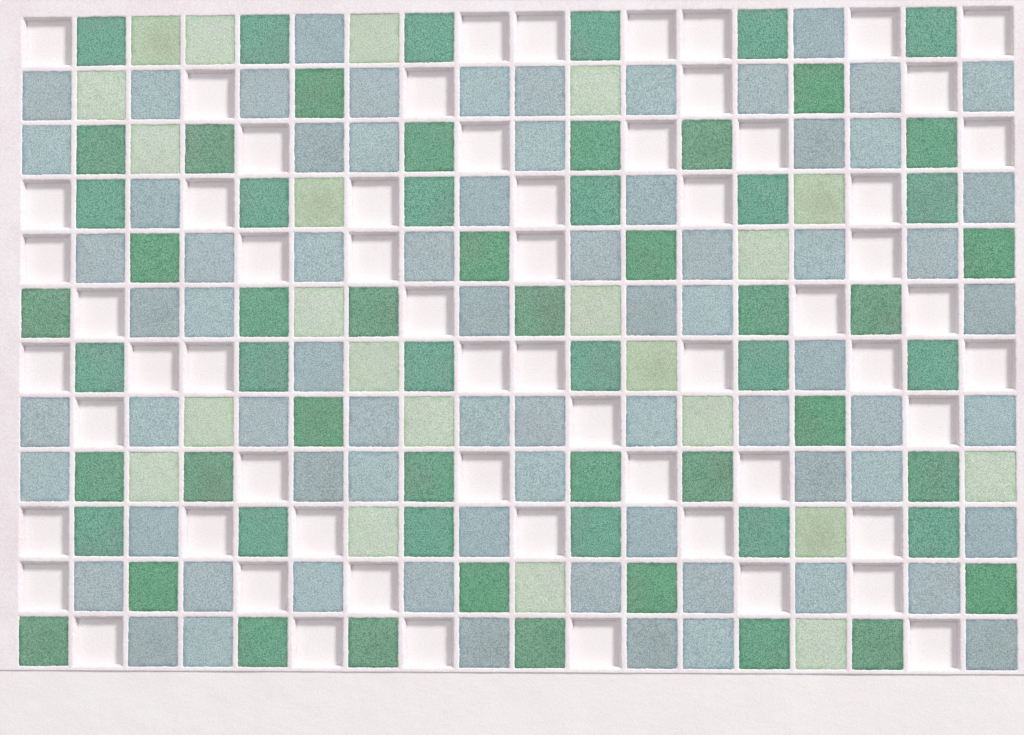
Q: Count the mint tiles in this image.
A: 22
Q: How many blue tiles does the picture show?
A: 72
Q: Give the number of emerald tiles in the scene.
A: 60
